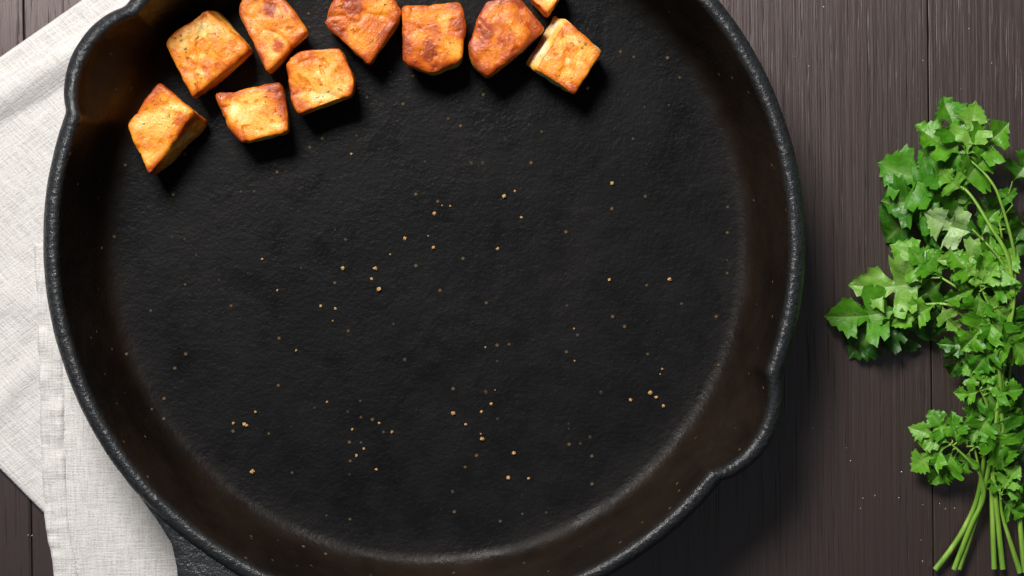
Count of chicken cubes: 10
